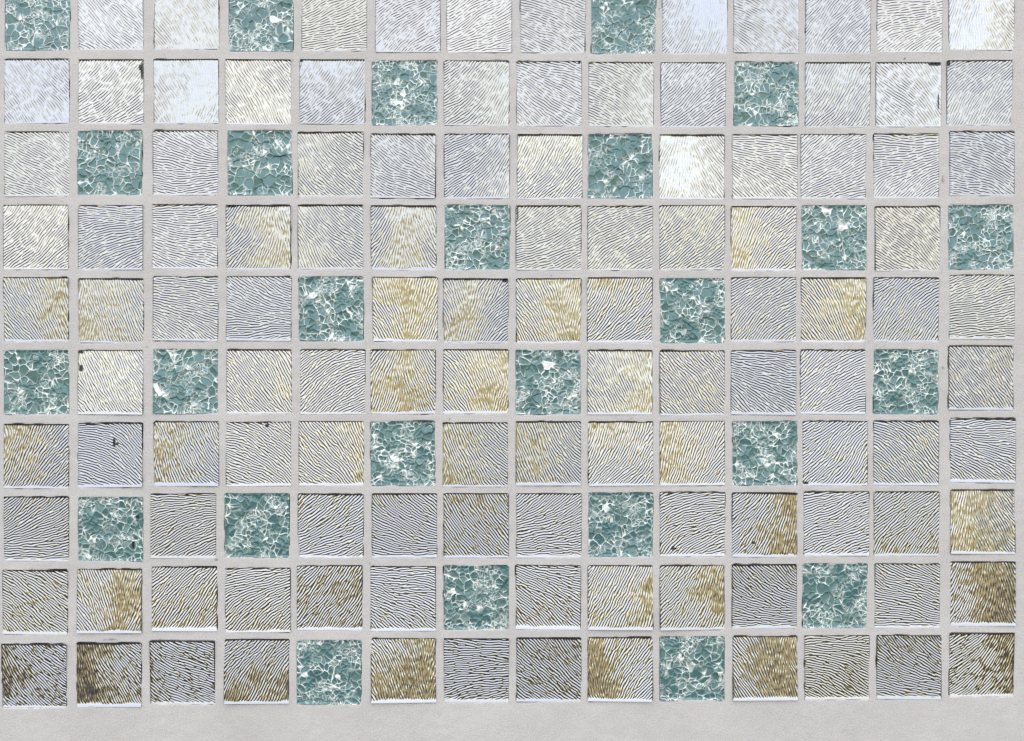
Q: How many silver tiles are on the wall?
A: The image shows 114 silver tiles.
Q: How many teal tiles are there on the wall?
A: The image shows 26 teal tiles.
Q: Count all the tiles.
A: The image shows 140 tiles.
